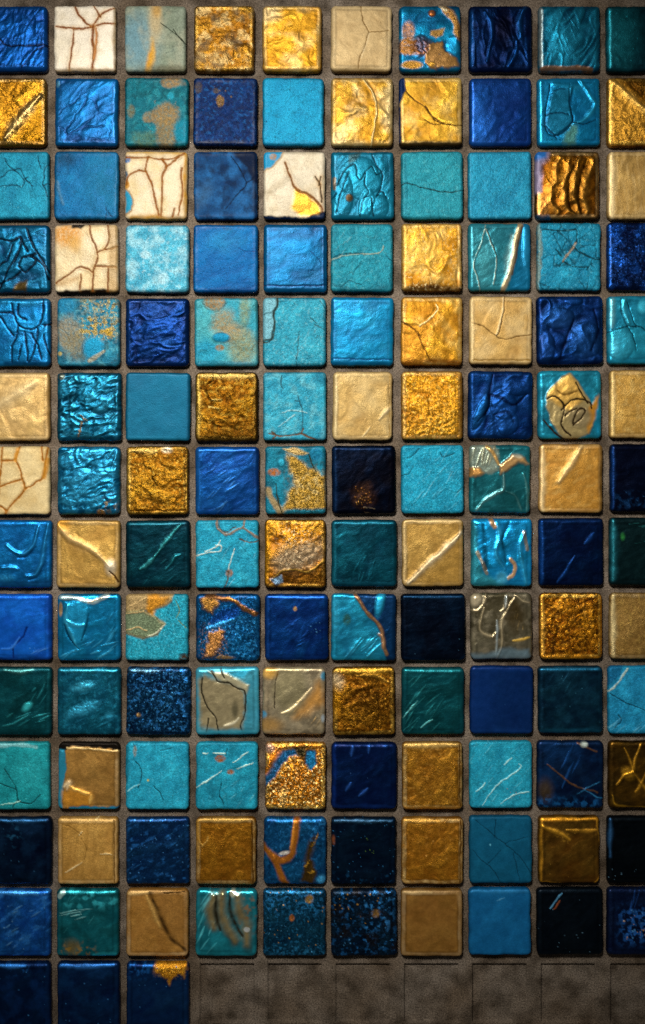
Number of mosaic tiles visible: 133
